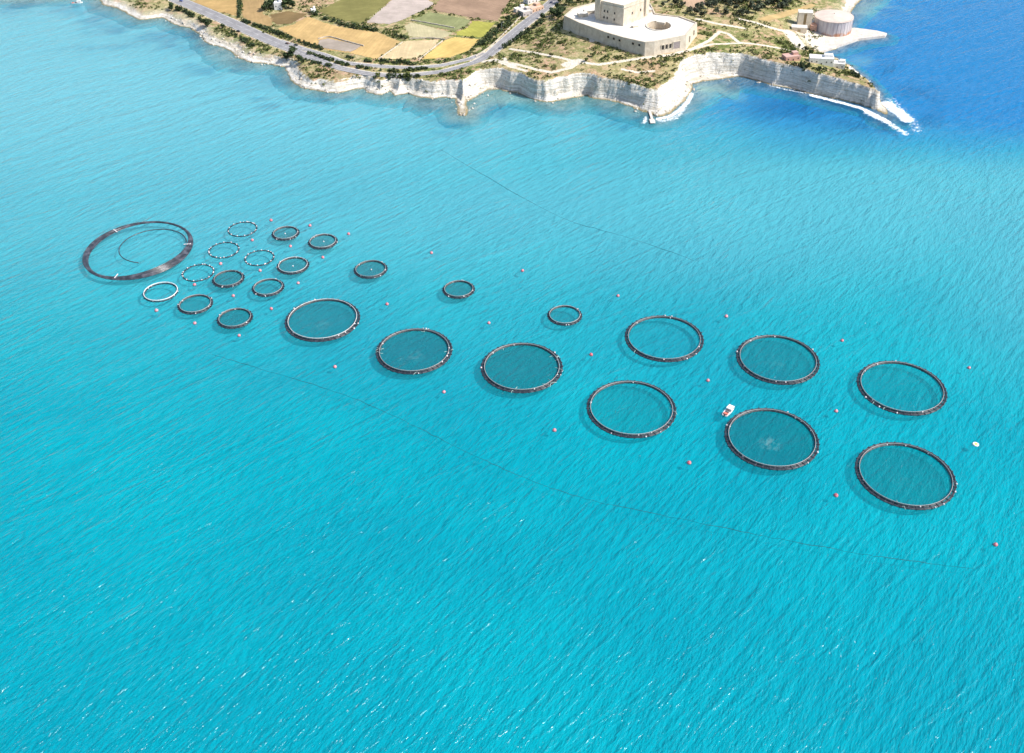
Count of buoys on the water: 32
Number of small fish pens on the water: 15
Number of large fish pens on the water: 9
